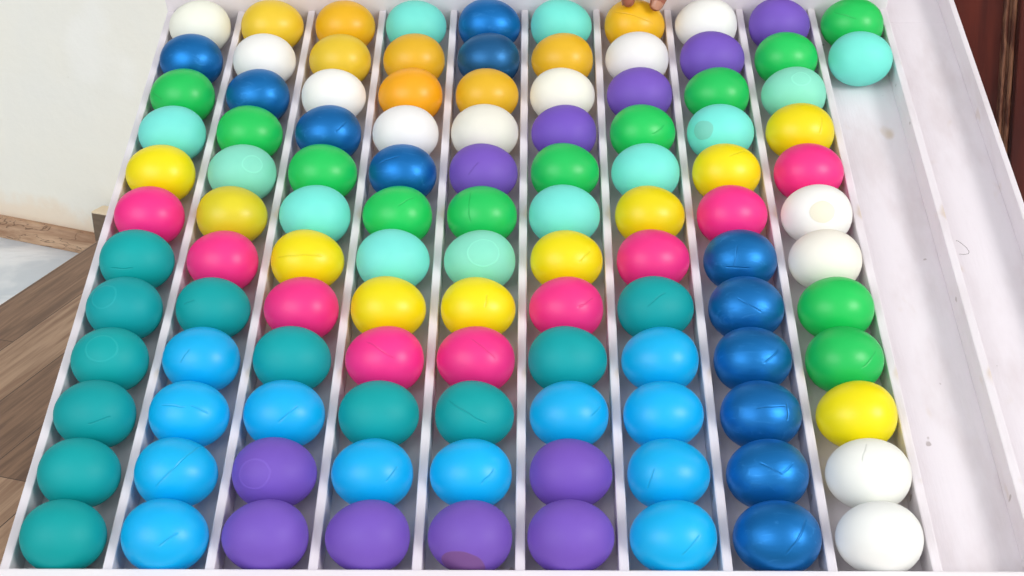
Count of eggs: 110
